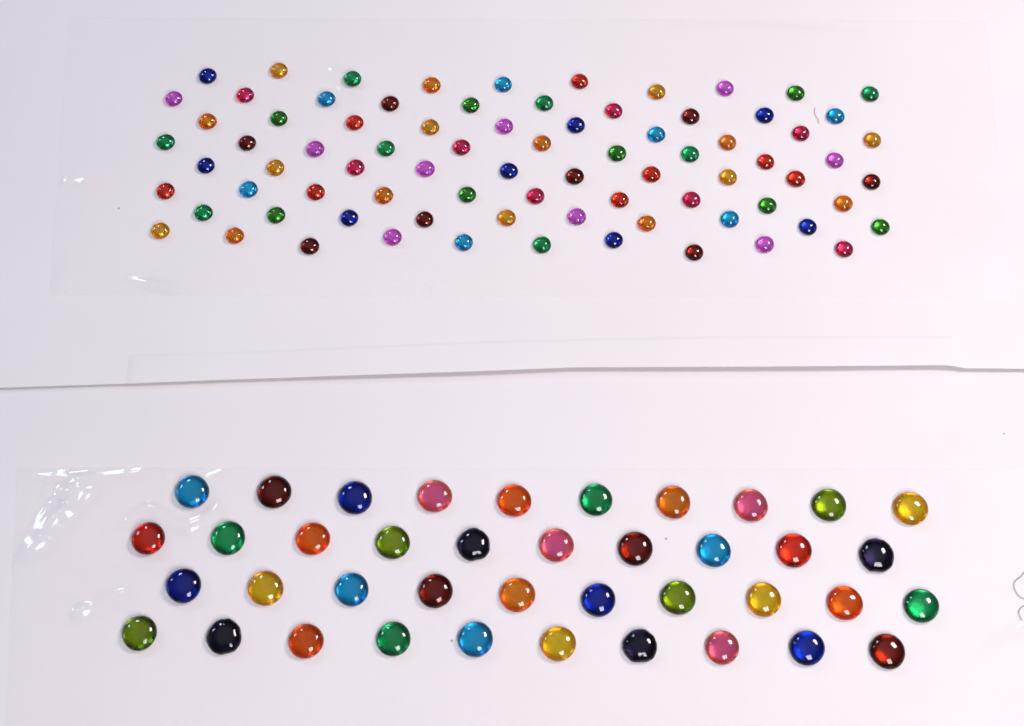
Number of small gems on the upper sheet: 80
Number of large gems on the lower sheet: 40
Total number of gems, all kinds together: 120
